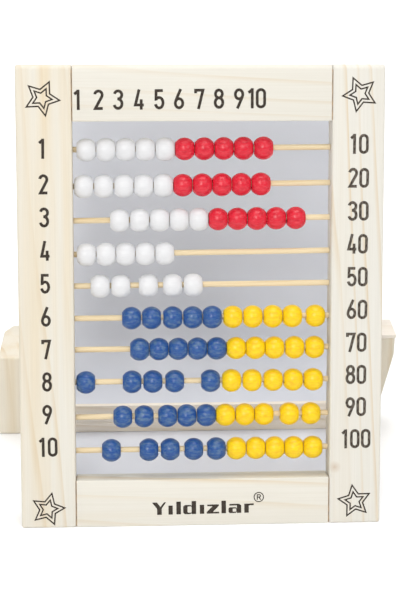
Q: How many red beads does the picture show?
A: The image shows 15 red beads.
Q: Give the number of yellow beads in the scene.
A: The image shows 25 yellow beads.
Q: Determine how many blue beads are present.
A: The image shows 25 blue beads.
